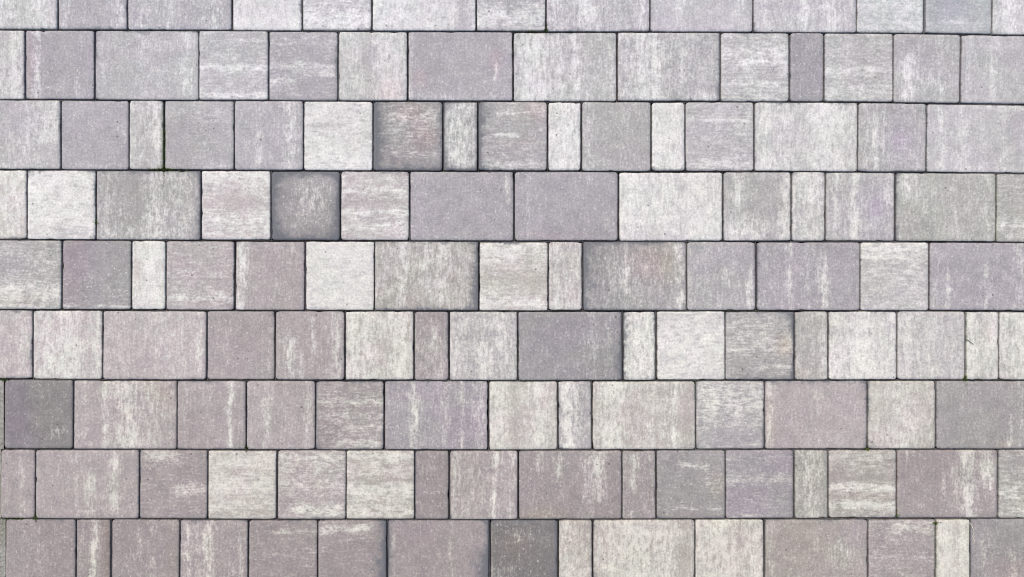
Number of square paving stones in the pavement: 72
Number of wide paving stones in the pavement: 33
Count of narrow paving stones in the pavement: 27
